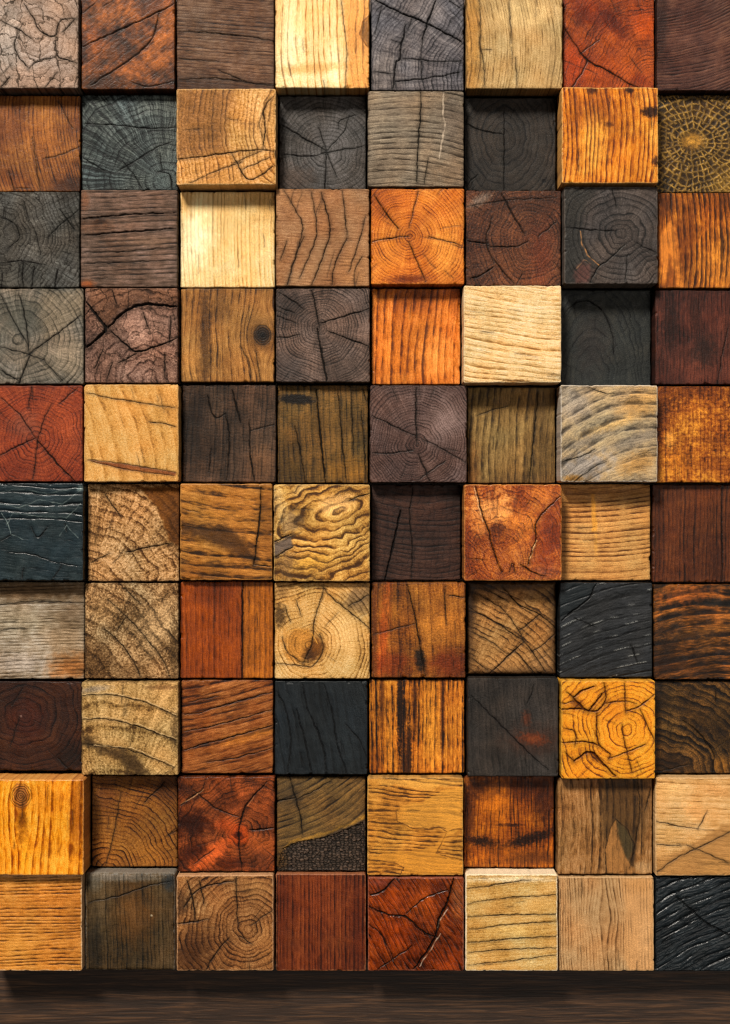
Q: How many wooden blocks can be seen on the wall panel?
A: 80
